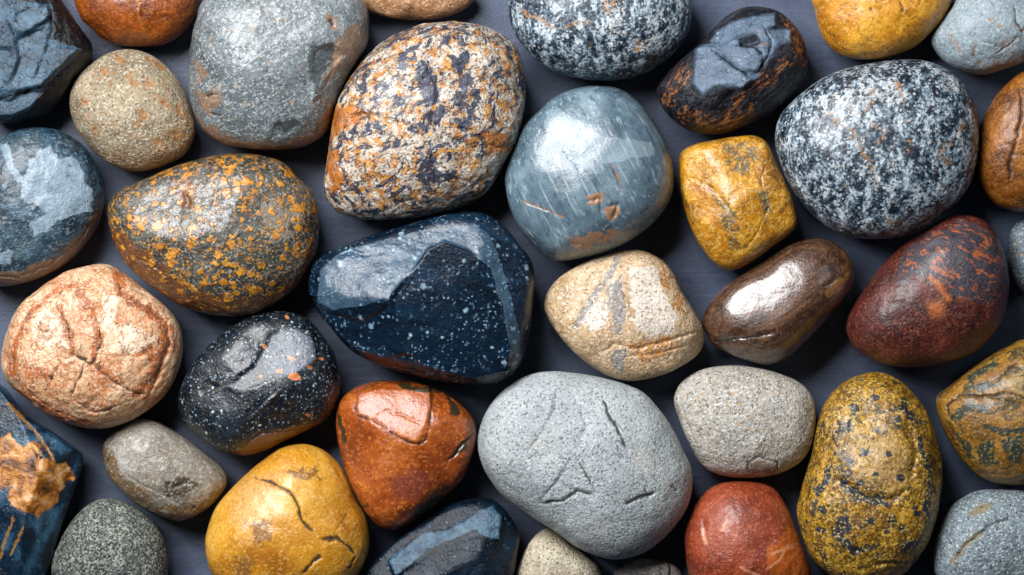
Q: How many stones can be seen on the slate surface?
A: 37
